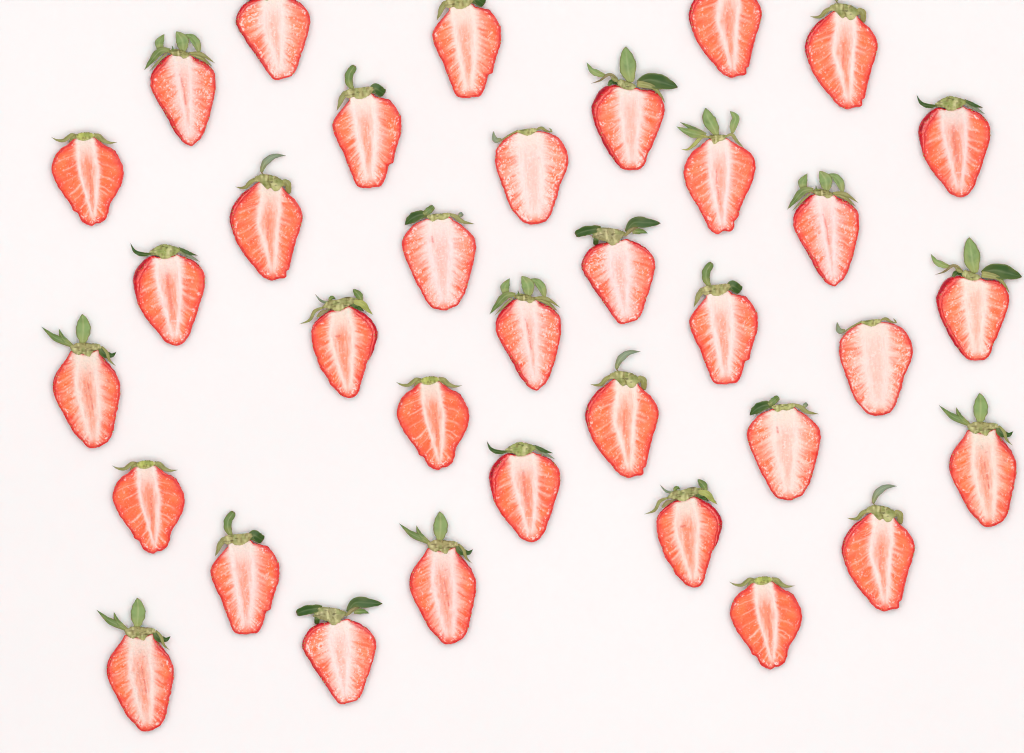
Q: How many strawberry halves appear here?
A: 35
